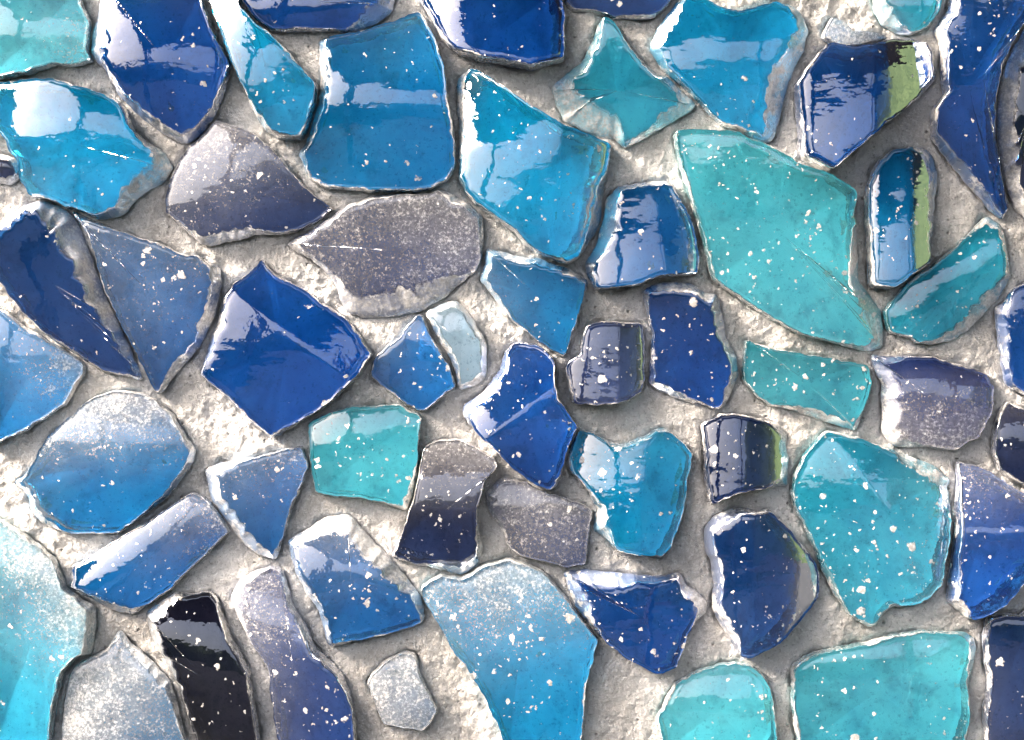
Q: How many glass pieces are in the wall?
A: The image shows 59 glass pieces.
